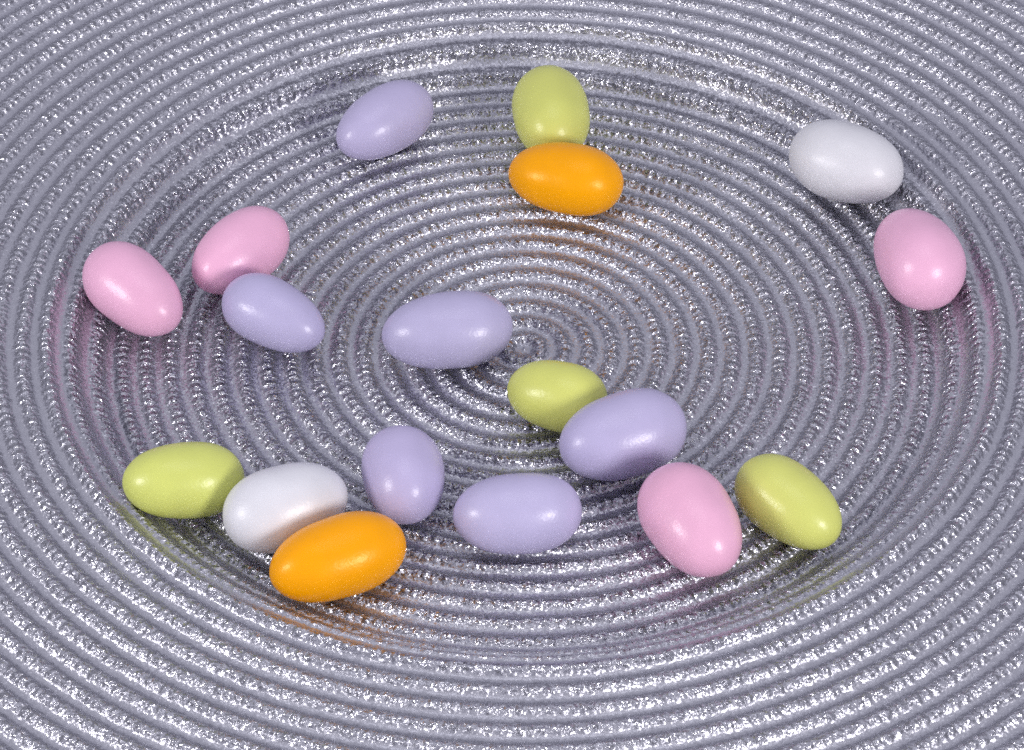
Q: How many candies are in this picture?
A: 18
